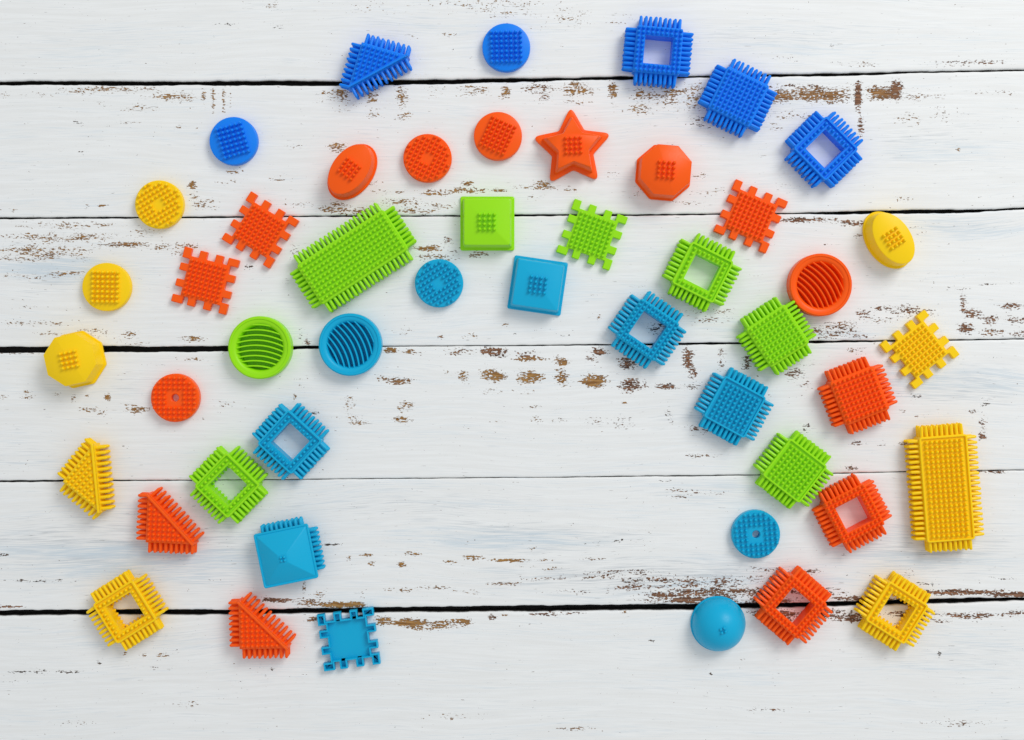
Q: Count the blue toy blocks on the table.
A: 16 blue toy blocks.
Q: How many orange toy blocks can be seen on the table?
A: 15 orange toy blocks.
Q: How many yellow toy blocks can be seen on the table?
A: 9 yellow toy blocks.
